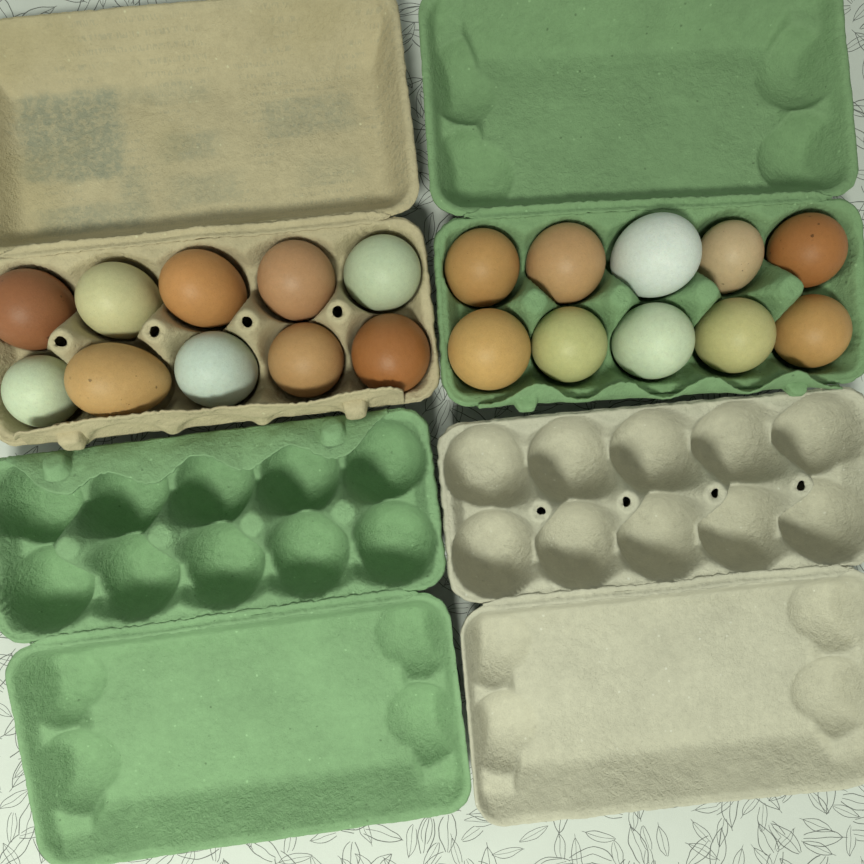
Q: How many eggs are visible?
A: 20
